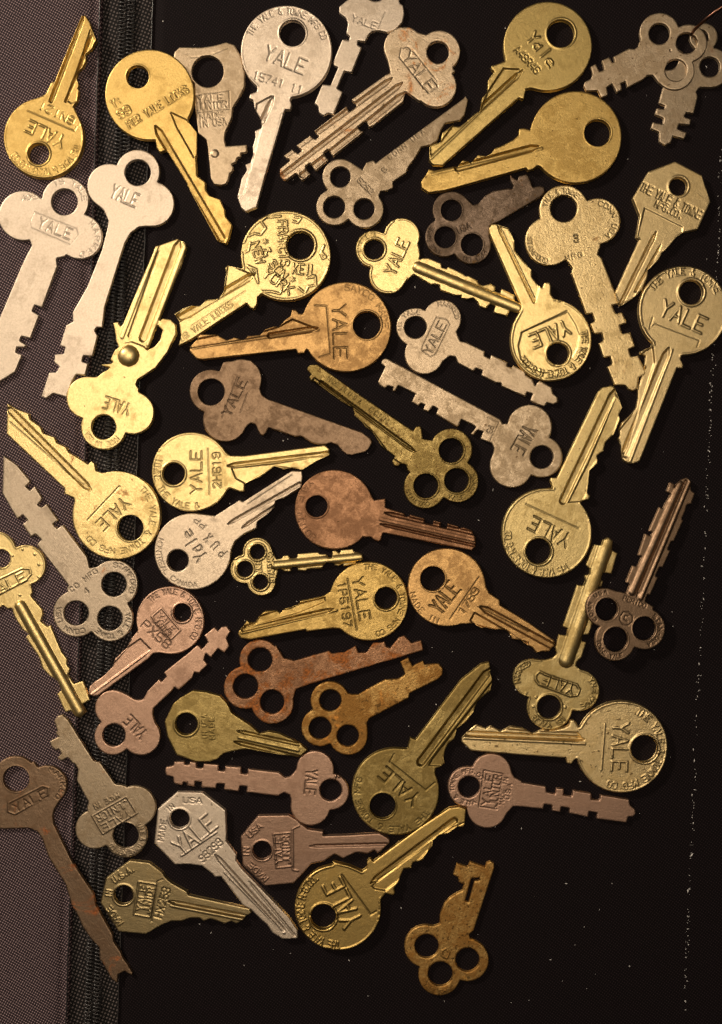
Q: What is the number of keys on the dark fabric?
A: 54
